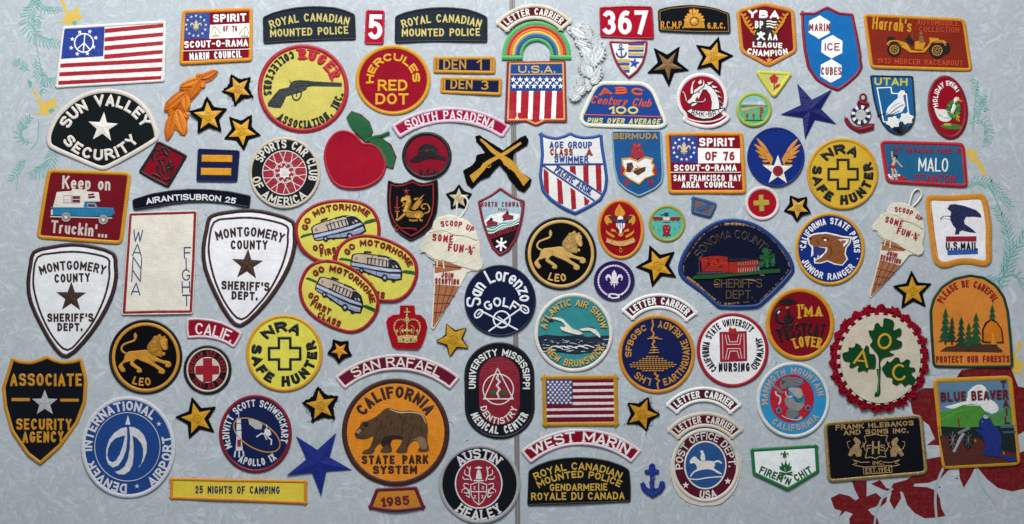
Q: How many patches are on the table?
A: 111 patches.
